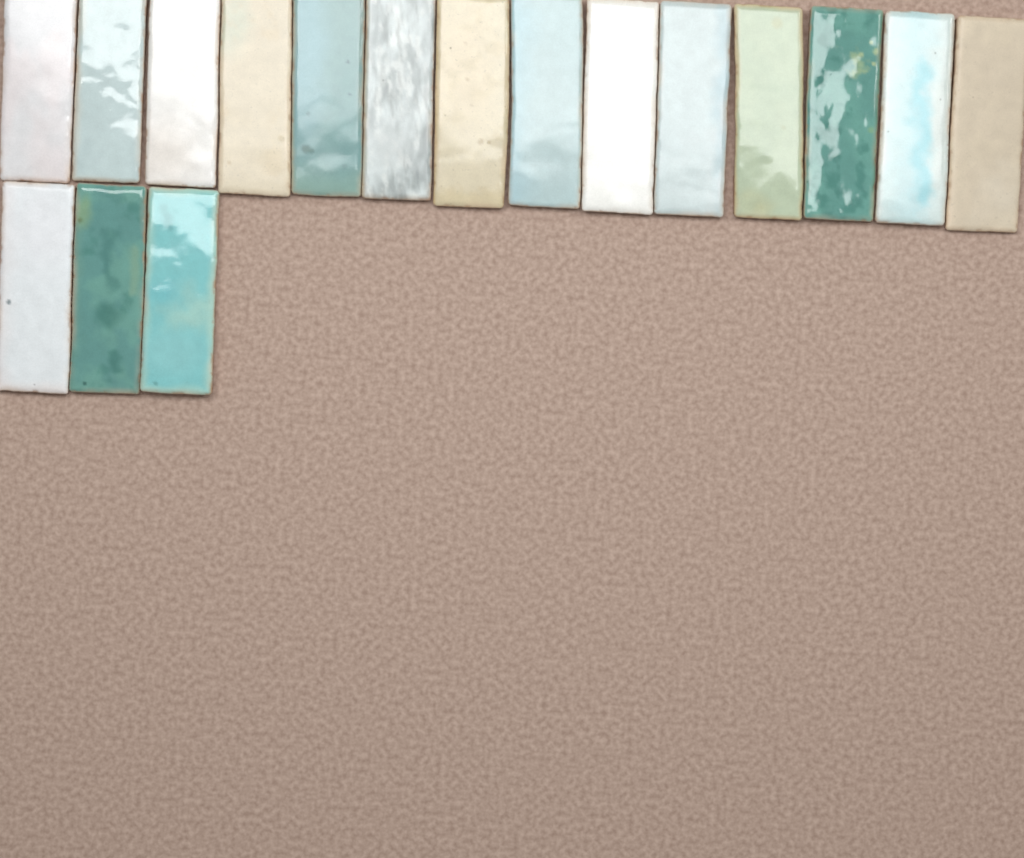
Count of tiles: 17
